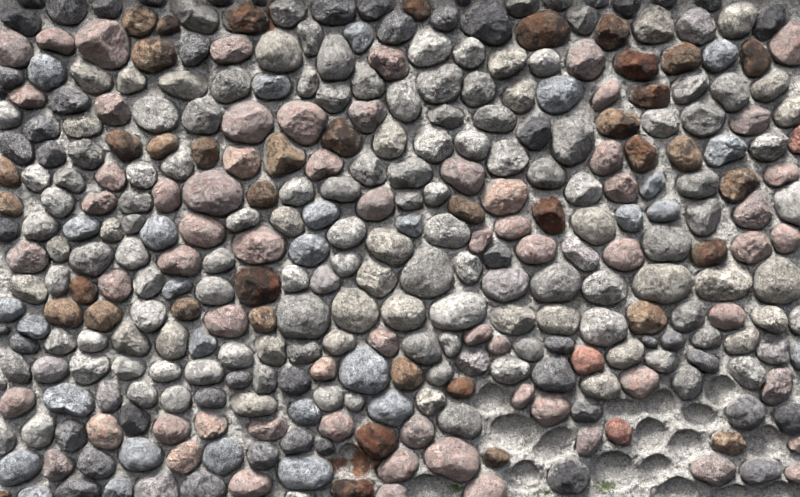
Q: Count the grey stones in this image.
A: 175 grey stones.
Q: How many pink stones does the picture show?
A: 69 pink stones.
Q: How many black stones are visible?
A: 51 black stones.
